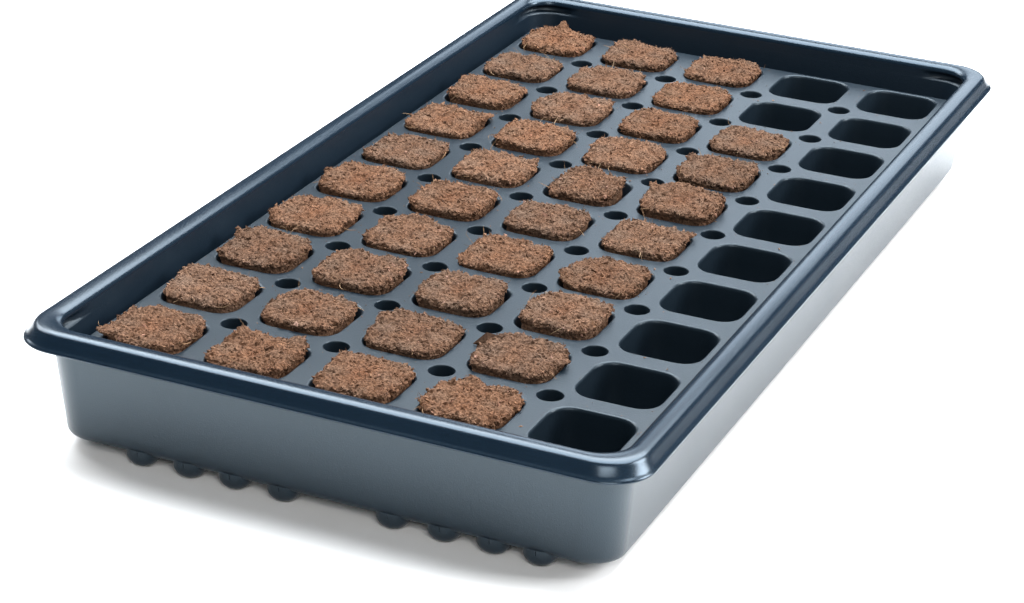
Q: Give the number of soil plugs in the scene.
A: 38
